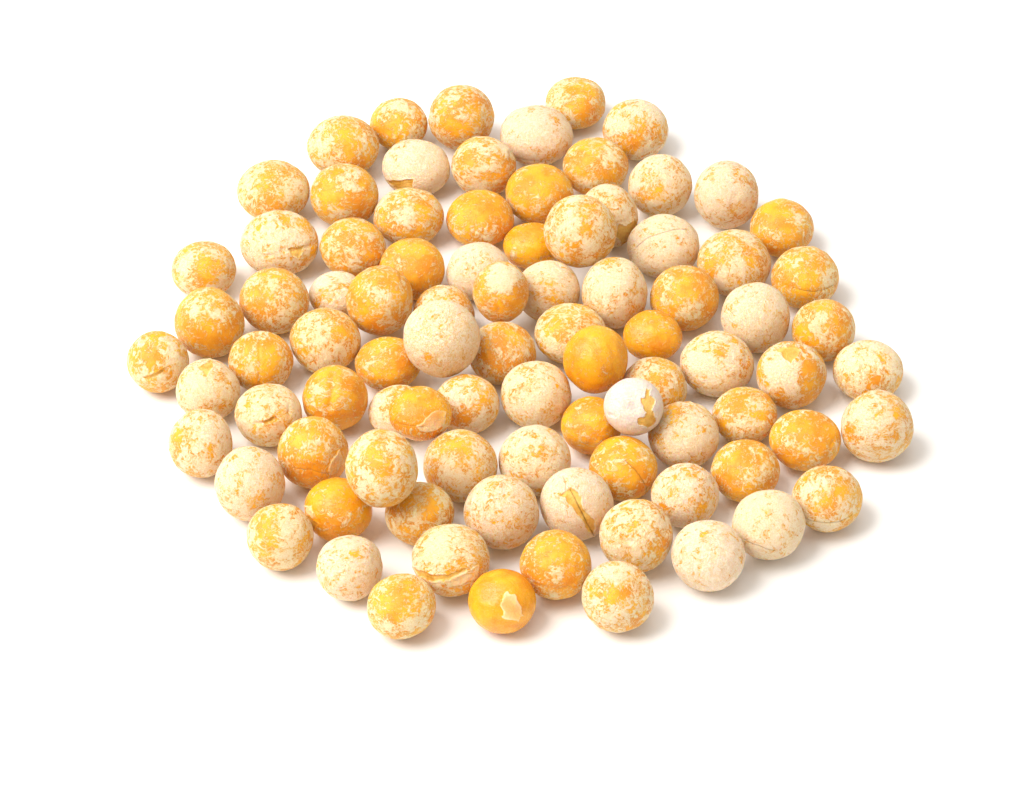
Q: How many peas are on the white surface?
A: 89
